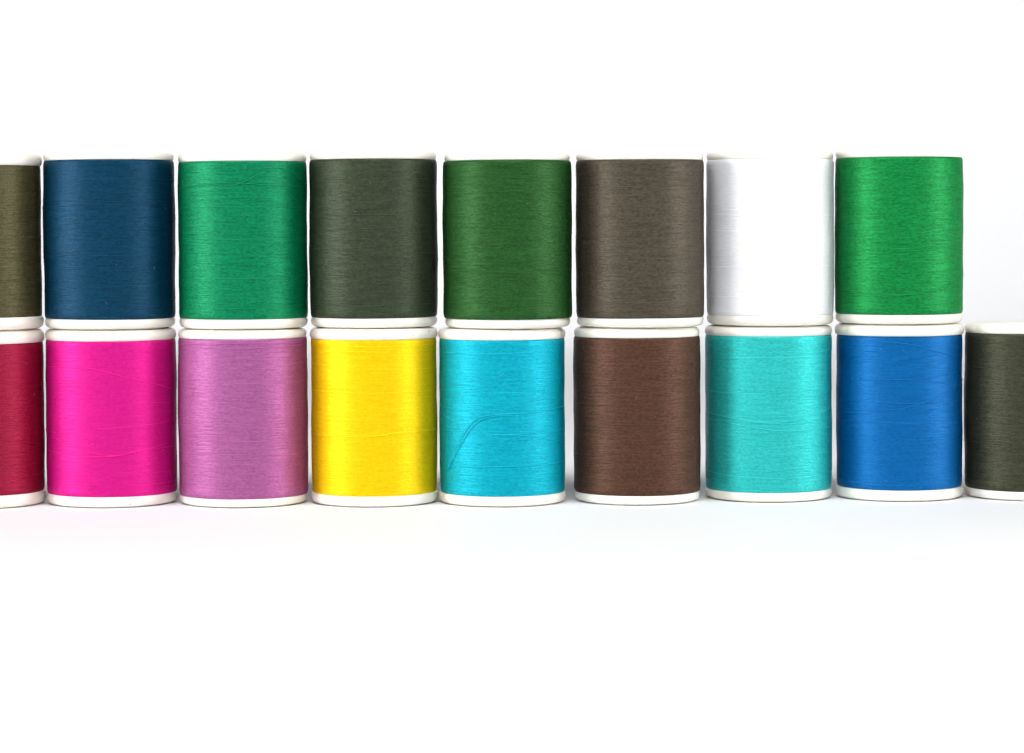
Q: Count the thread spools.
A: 17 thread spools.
